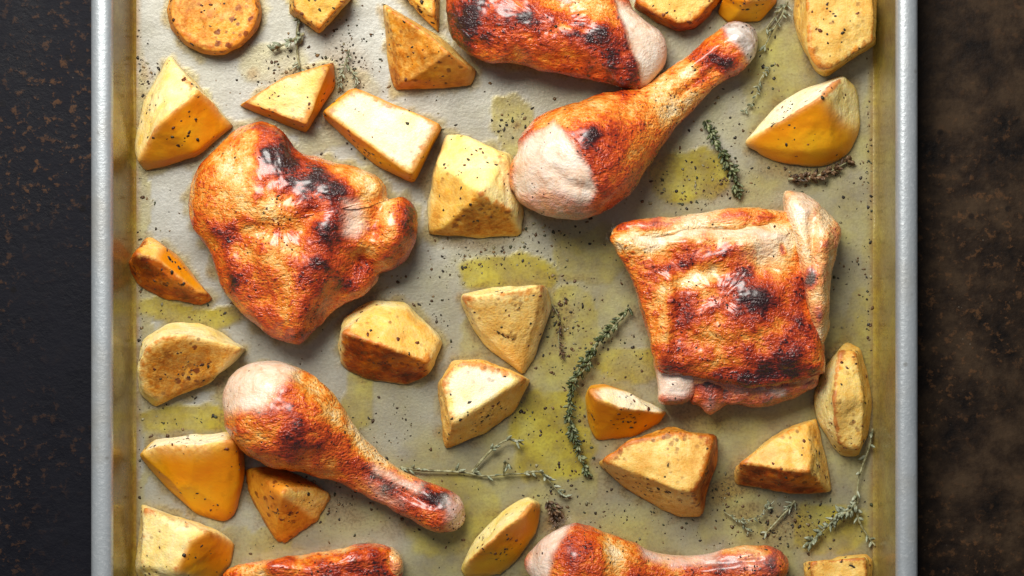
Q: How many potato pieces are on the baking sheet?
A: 26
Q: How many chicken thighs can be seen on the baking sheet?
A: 4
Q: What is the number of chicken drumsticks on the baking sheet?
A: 3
